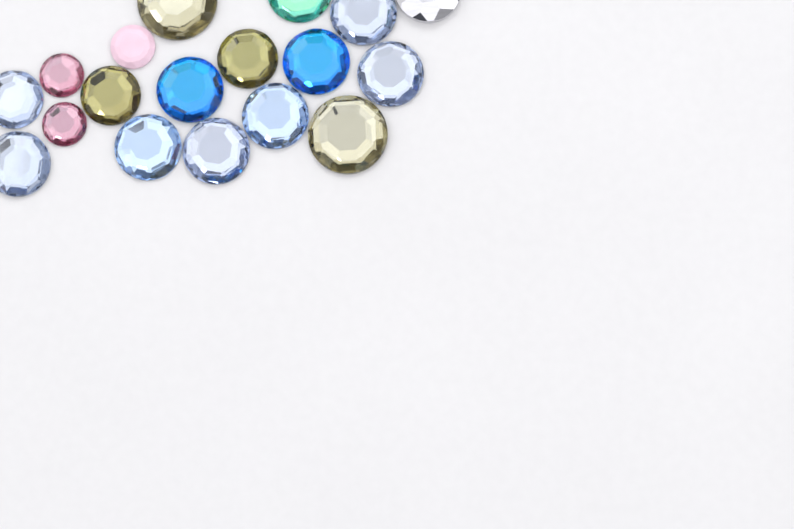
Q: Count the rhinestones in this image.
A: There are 18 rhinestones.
